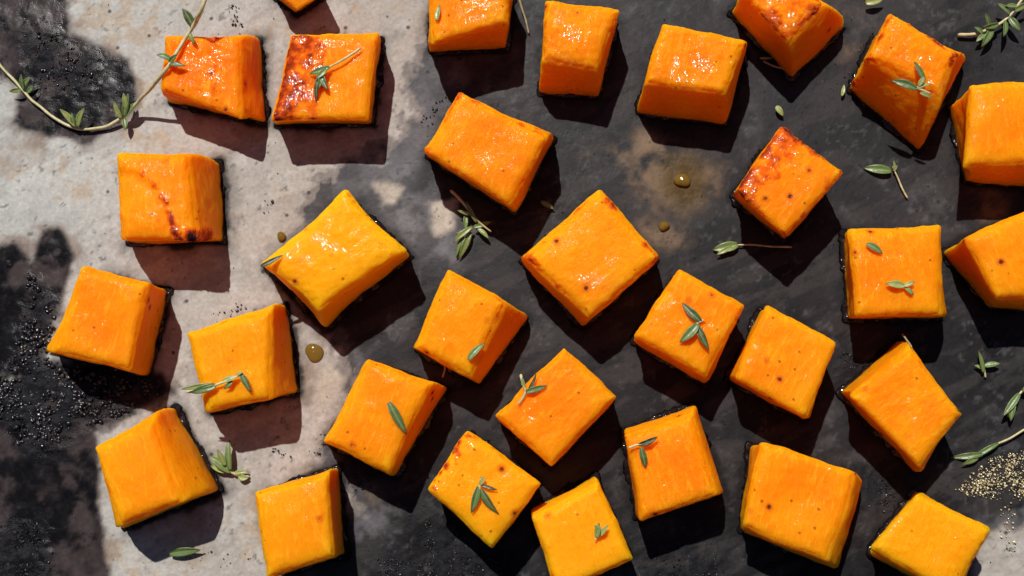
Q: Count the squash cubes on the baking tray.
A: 31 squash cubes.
